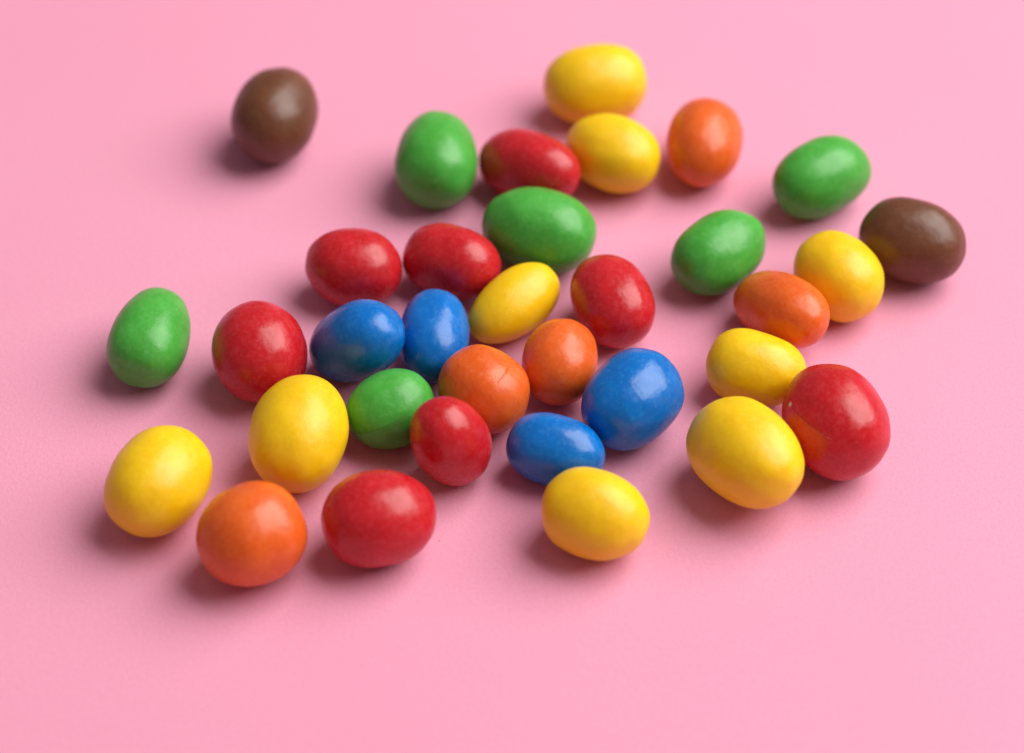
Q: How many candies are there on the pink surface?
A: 34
